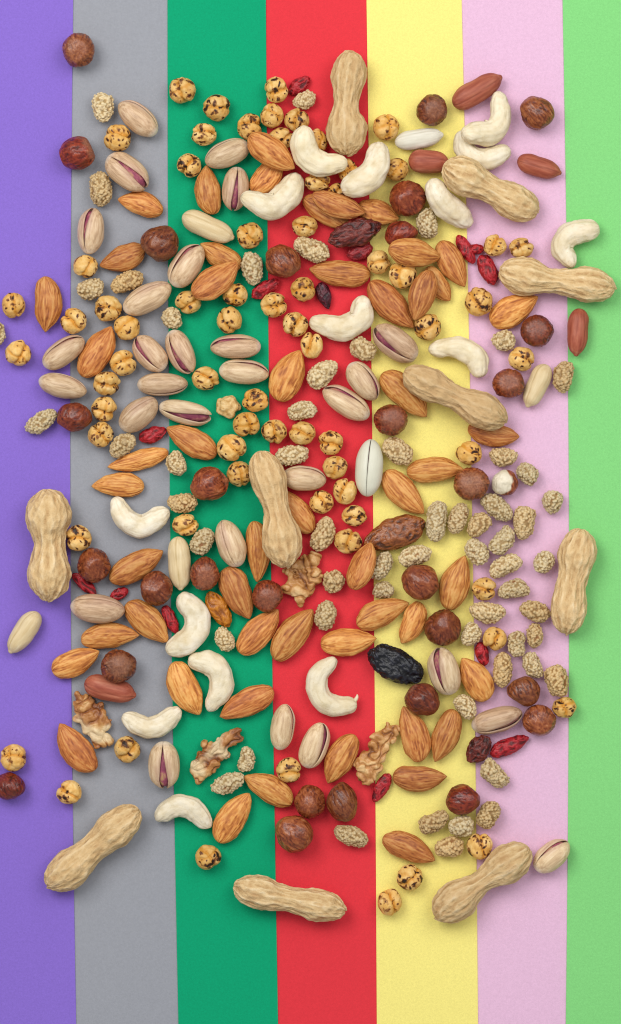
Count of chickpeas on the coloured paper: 69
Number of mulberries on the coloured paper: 59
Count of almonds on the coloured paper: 52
